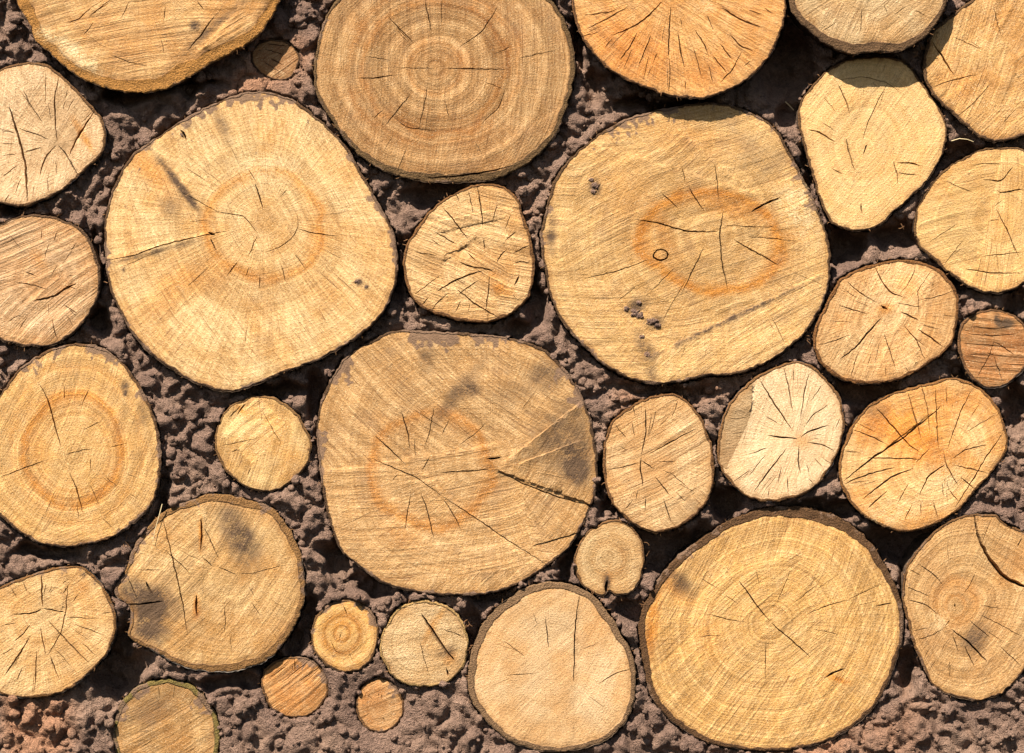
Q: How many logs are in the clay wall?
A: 32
